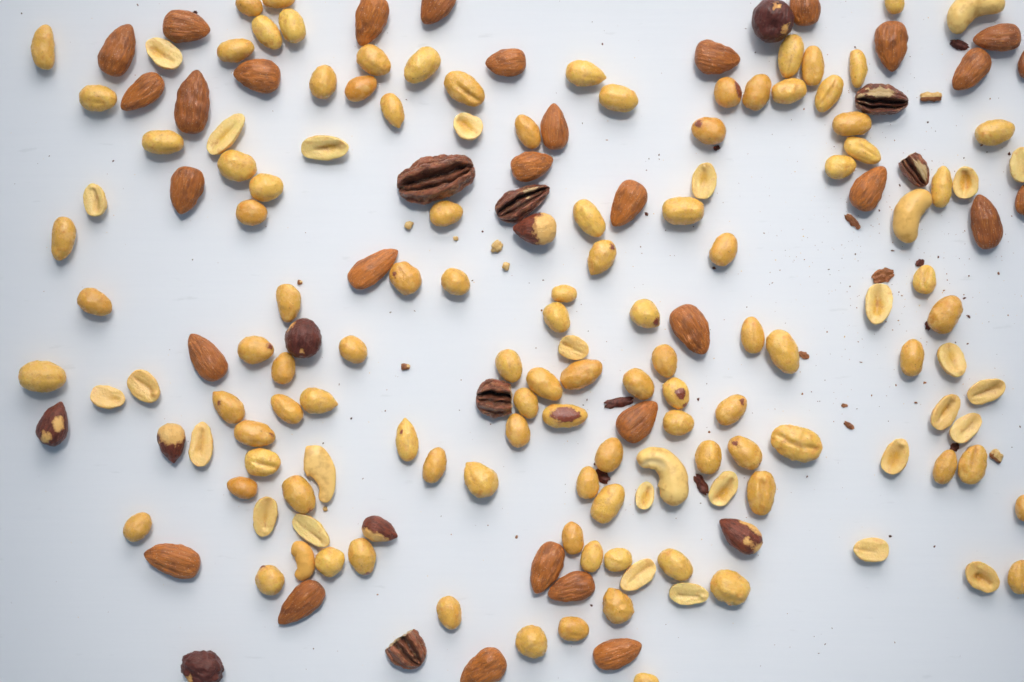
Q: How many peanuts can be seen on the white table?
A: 128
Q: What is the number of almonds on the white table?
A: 31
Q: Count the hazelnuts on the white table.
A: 8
